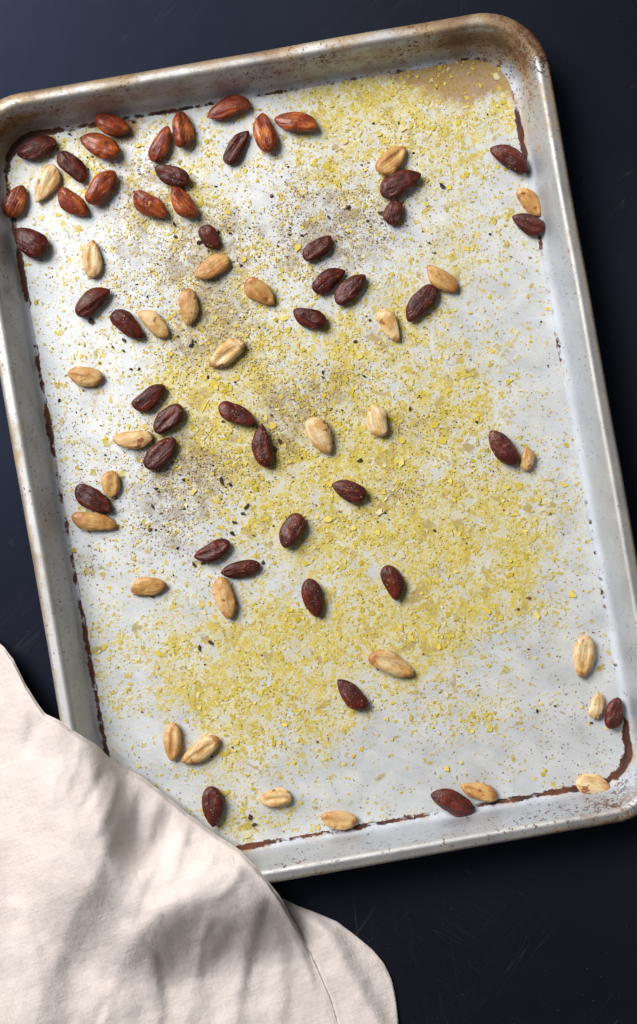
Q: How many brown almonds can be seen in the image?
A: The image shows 12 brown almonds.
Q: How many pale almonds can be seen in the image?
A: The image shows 29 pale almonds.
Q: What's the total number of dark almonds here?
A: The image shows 34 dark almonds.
